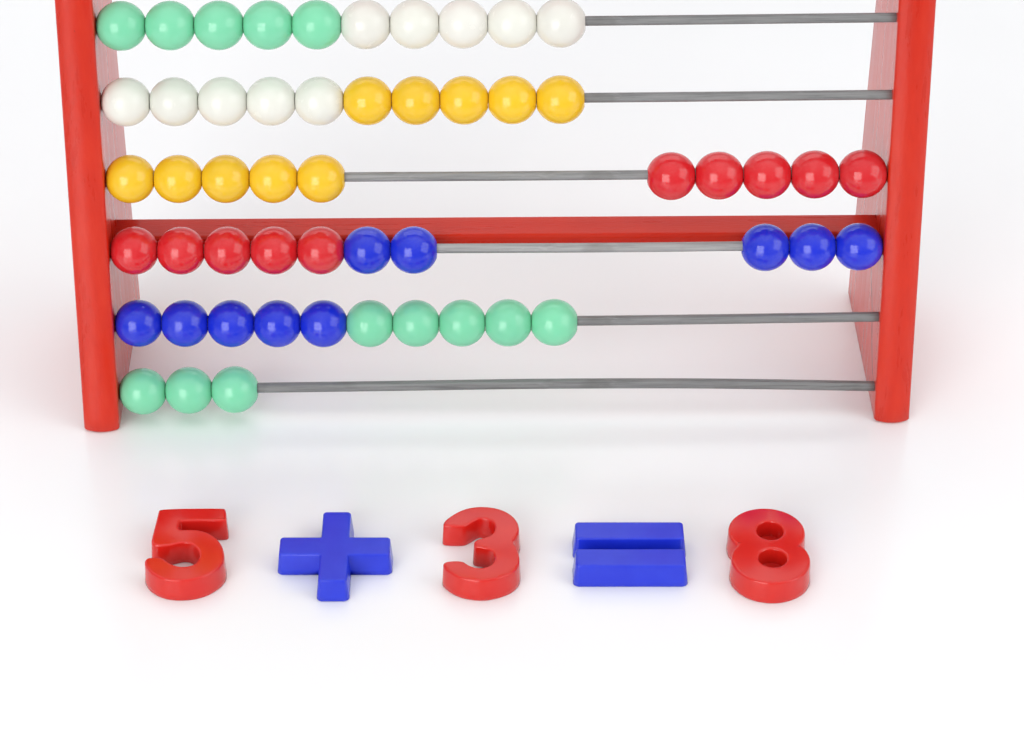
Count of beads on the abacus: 53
